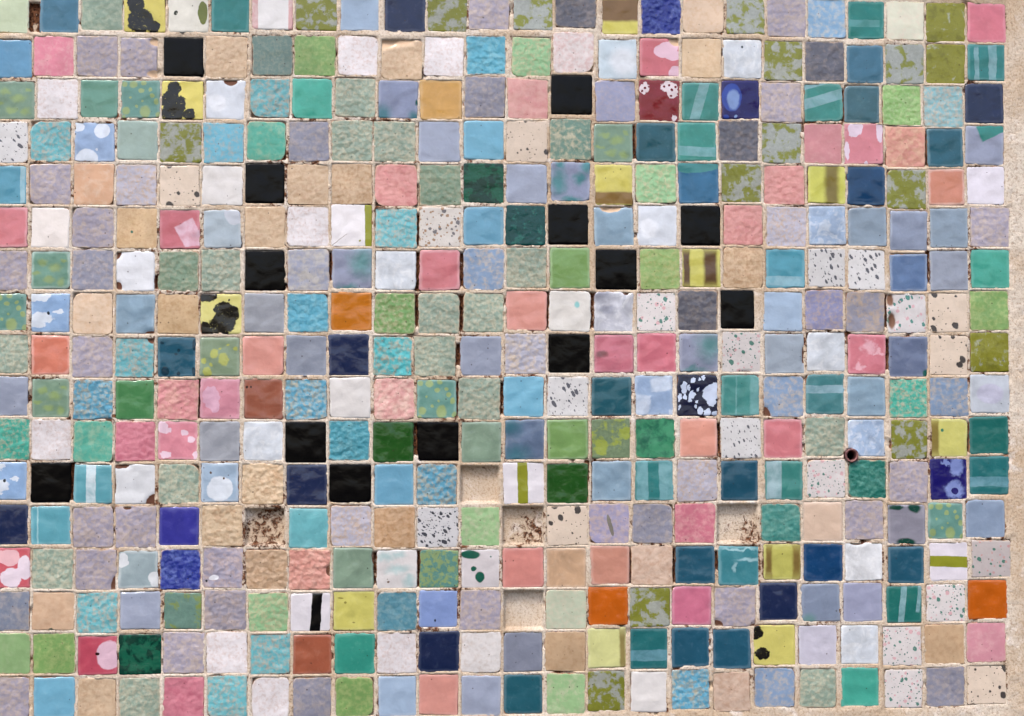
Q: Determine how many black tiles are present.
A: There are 13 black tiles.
